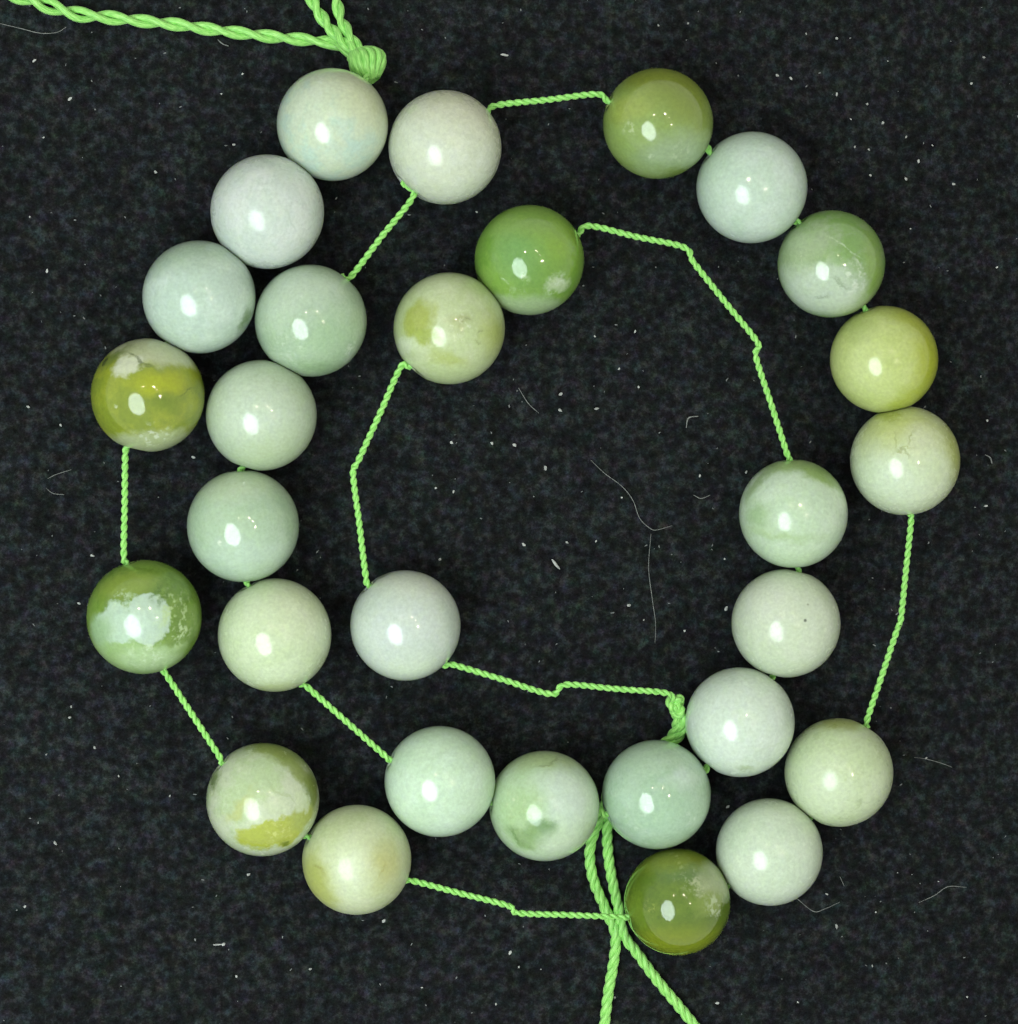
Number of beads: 29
